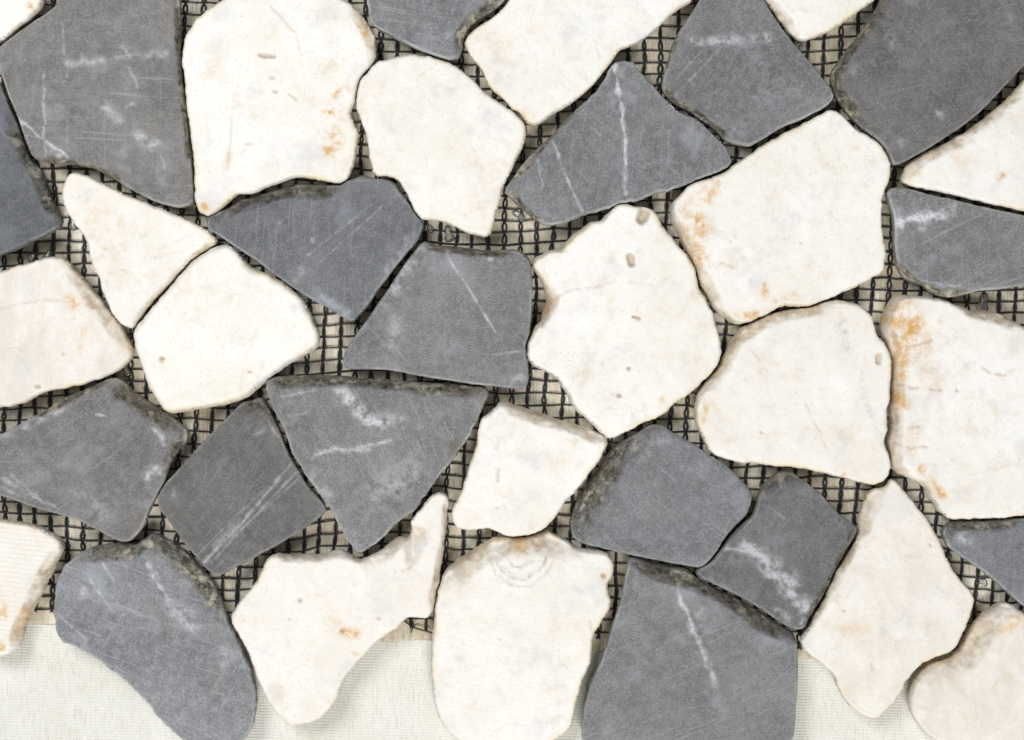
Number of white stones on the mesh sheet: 19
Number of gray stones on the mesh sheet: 17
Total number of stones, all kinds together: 36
